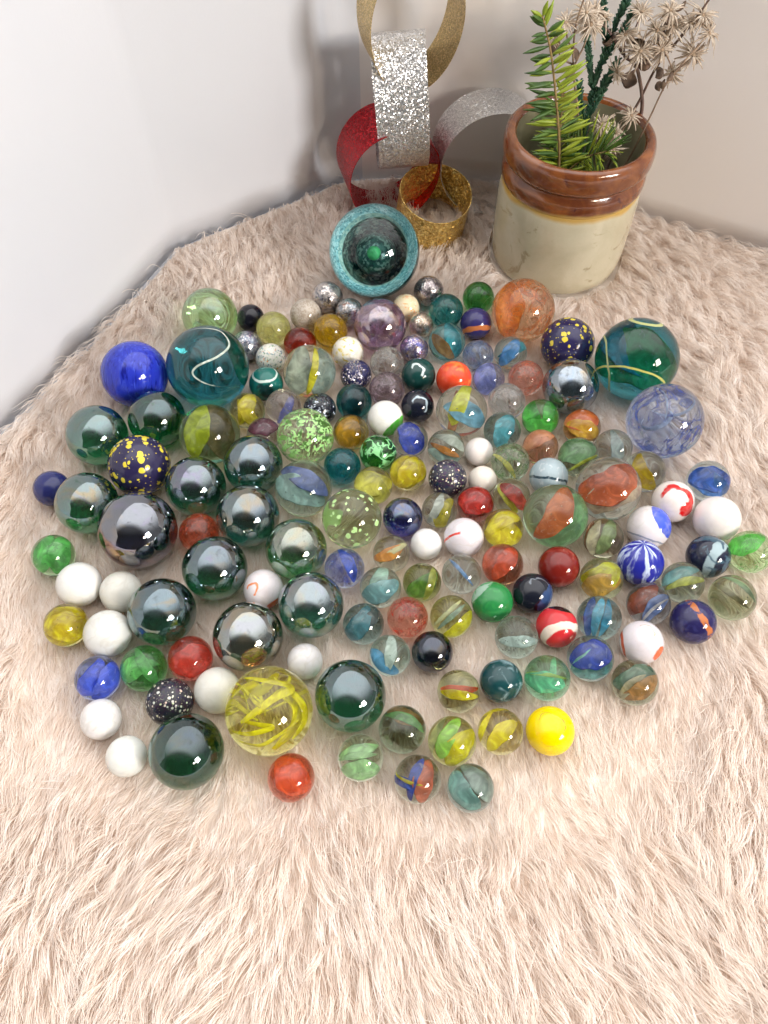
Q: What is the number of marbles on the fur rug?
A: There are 156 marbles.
